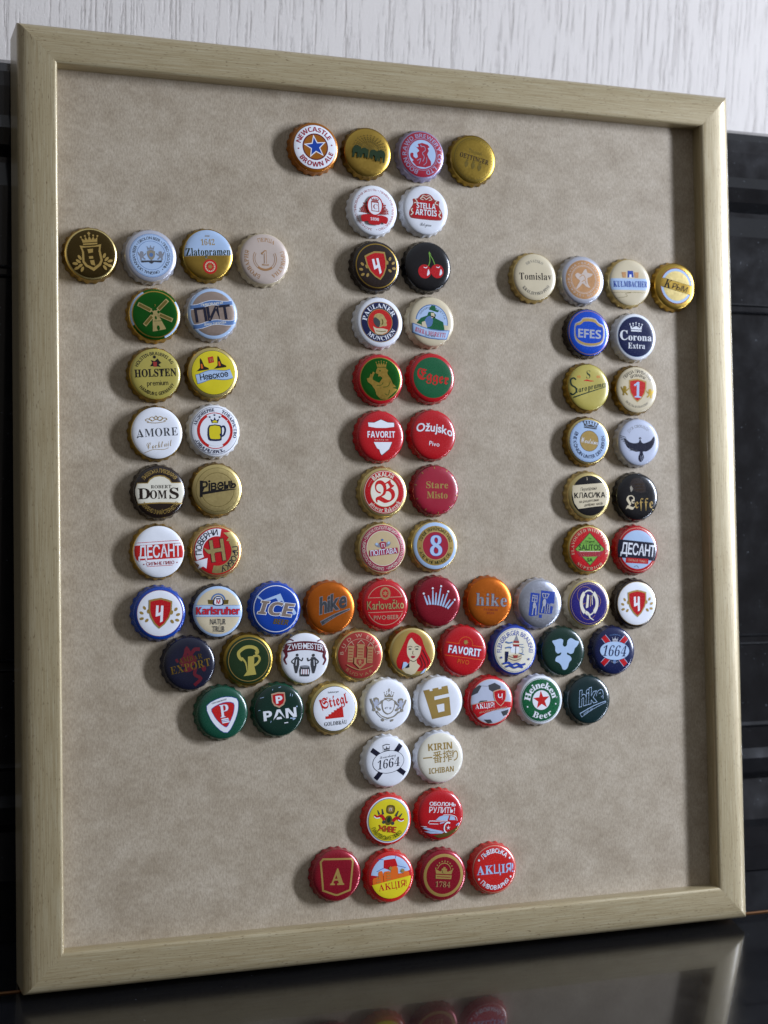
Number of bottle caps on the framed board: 81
